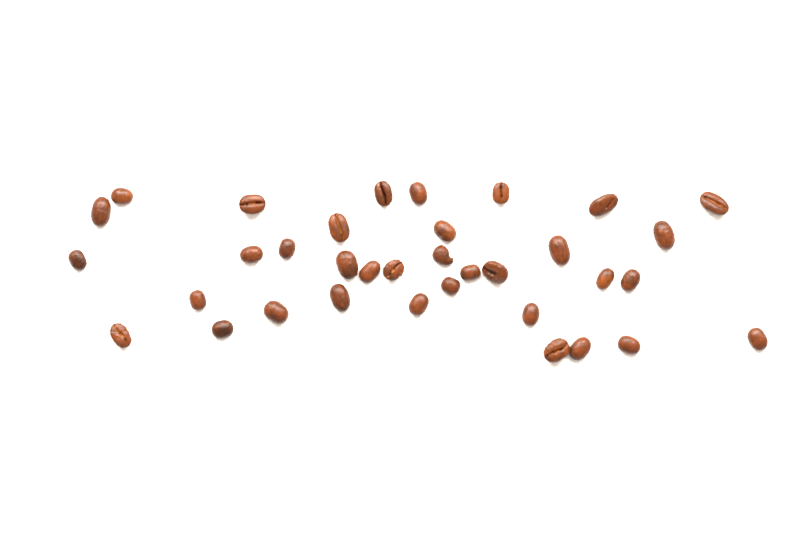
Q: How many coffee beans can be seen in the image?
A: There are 35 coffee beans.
